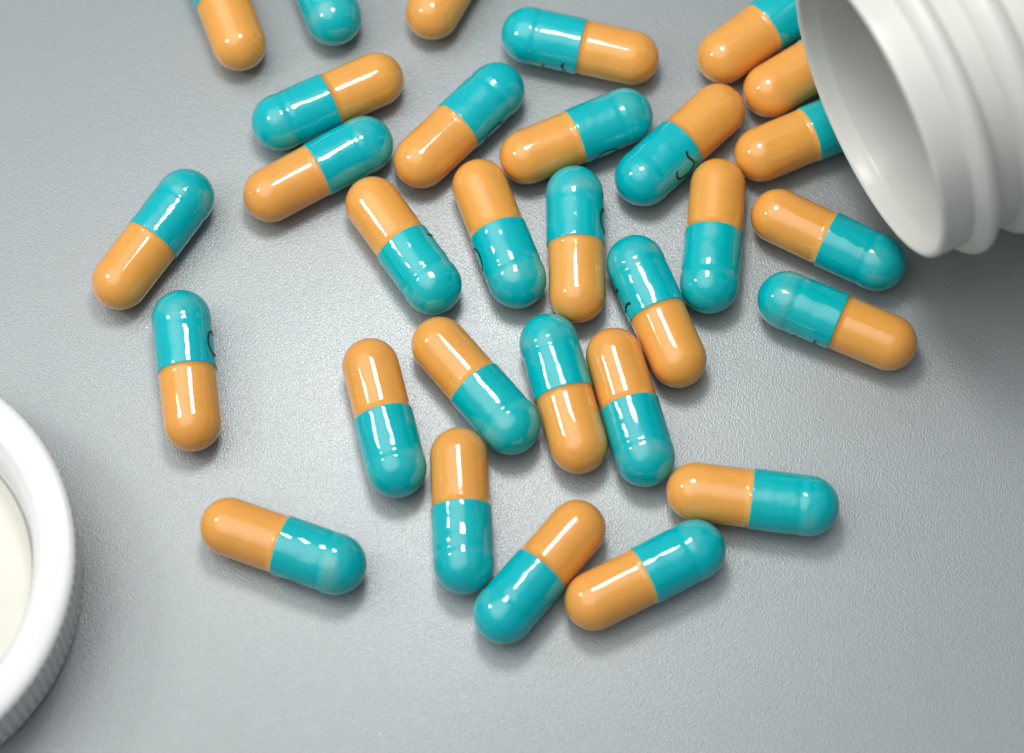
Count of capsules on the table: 30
